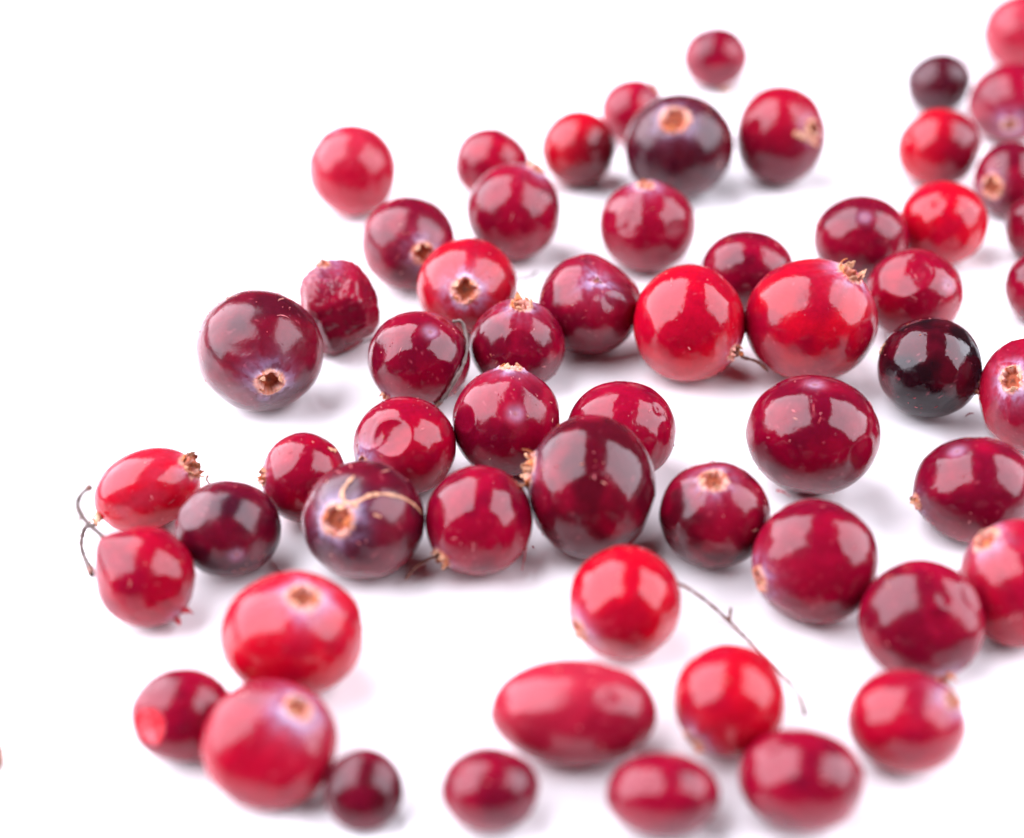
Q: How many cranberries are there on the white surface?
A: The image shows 58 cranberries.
